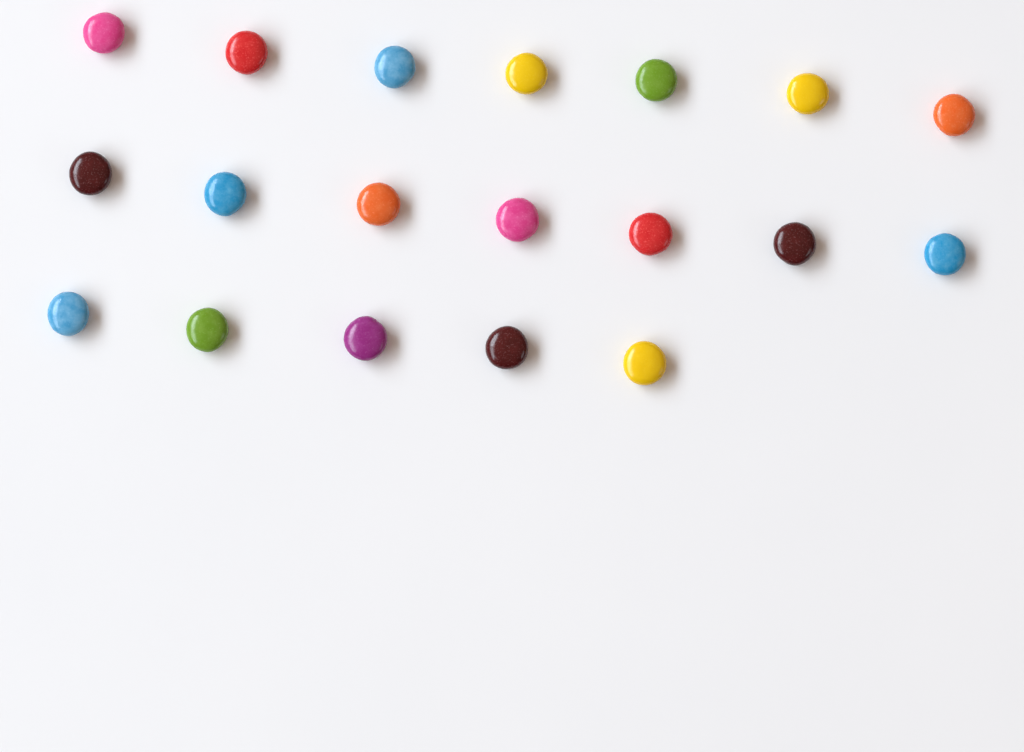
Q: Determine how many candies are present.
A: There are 19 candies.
